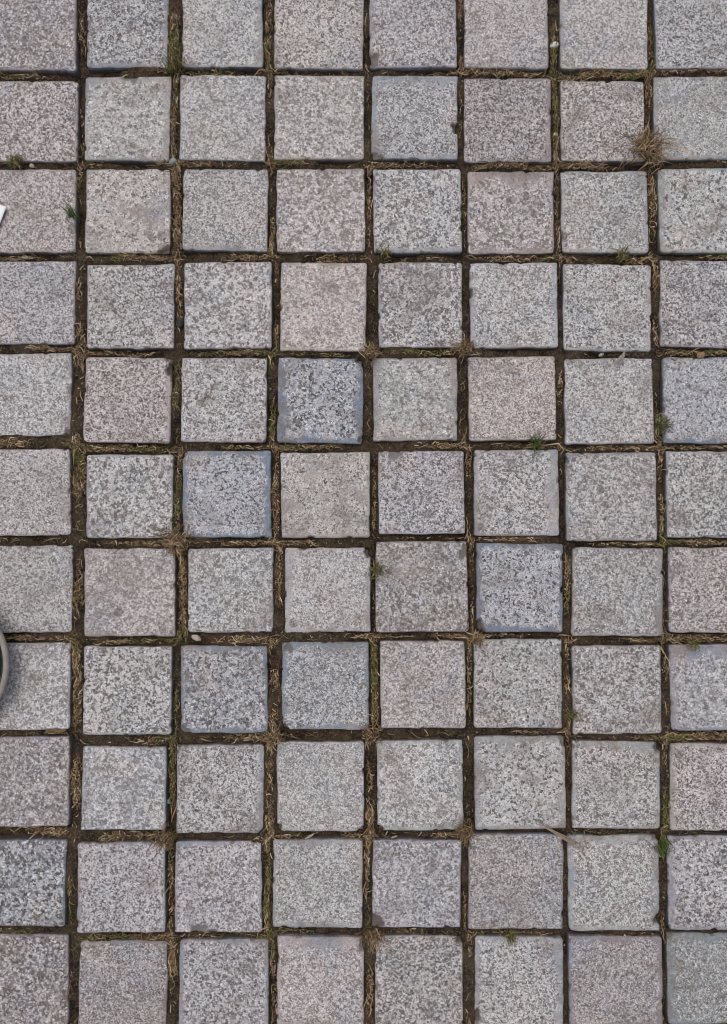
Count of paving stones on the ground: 88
